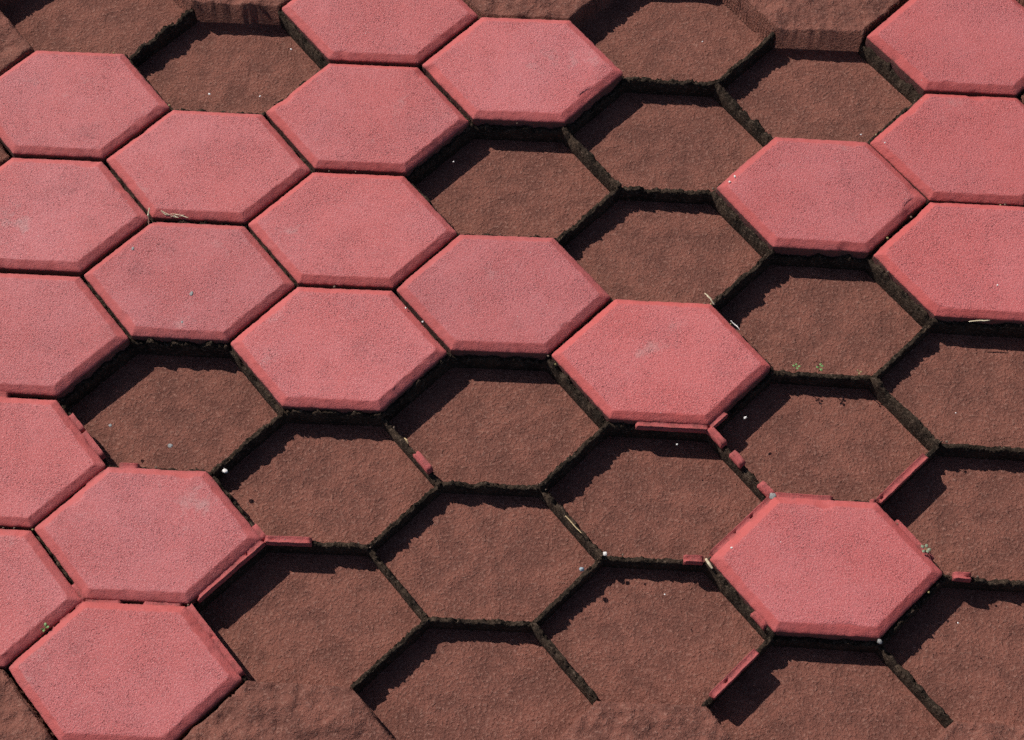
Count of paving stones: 21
